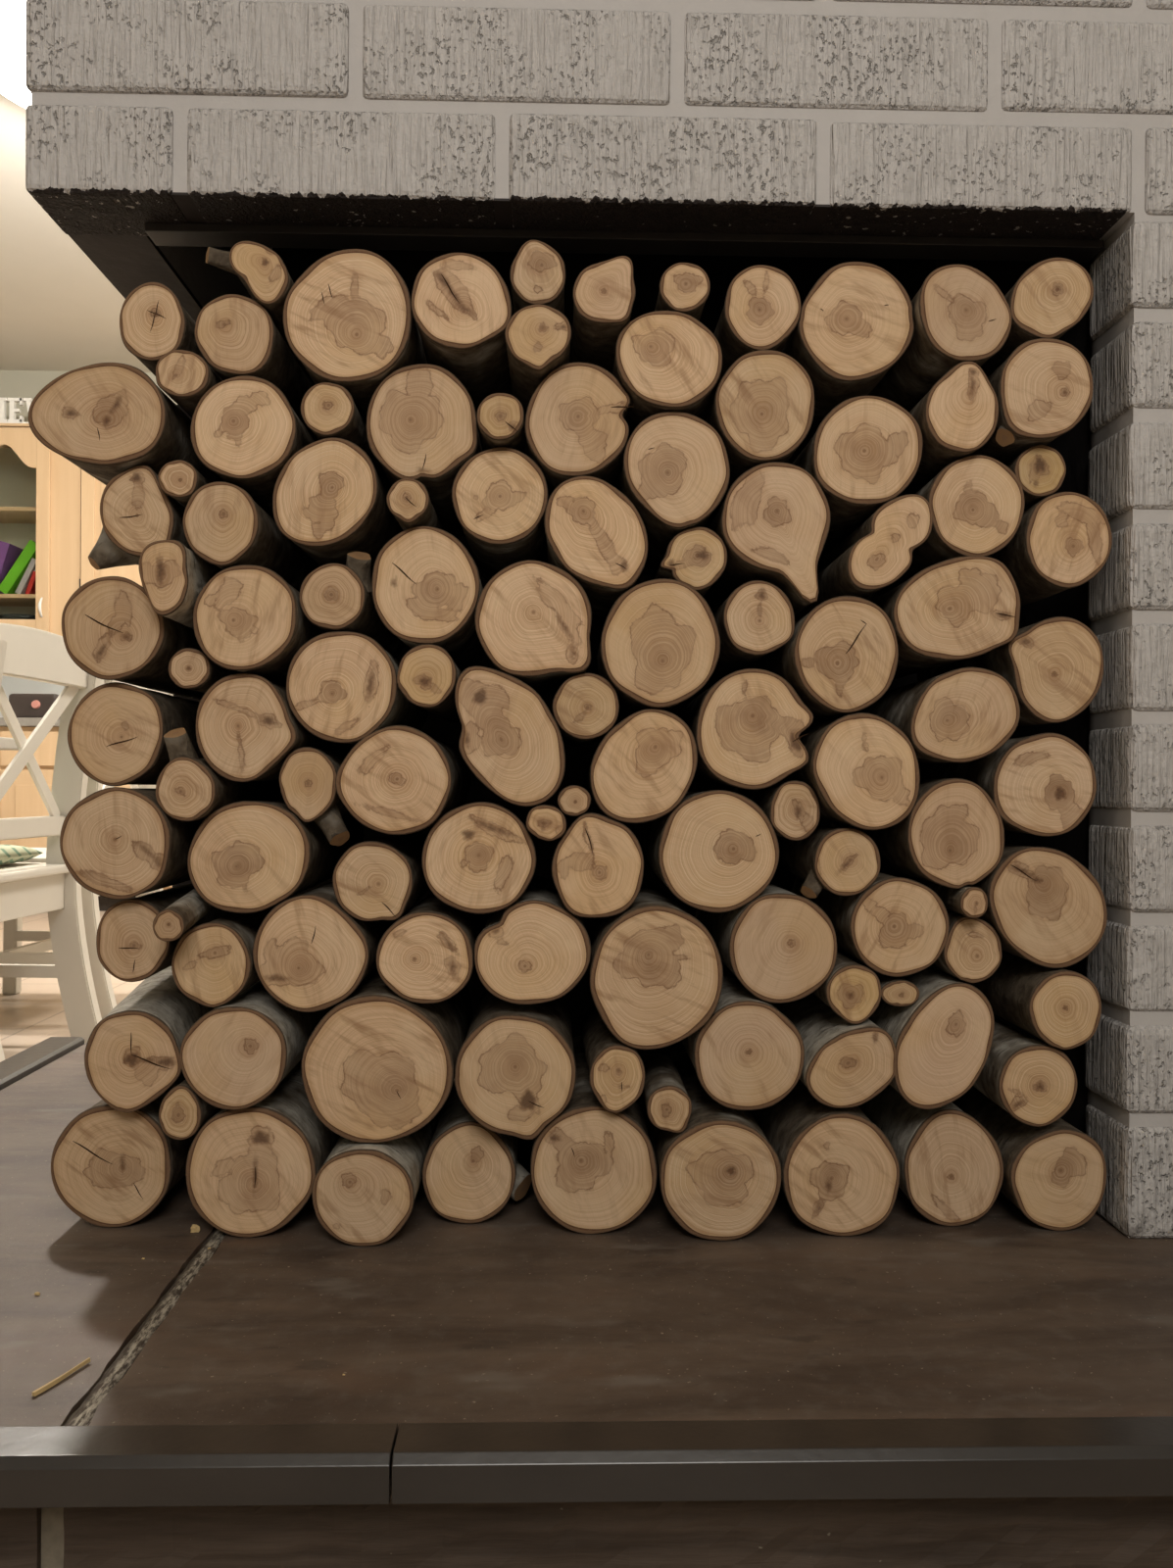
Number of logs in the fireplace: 111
